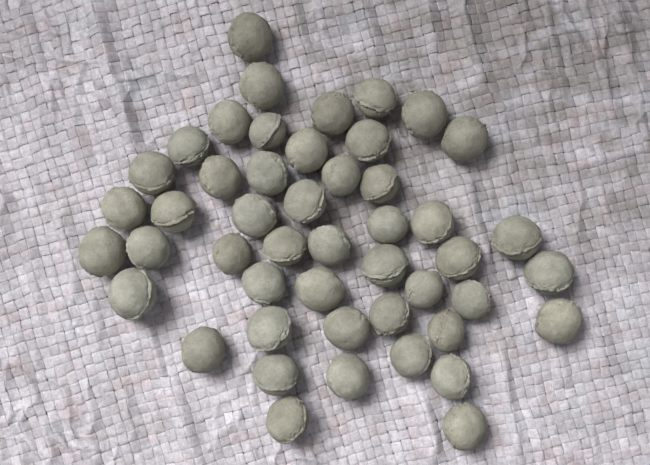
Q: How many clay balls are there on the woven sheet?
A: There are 48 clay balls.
